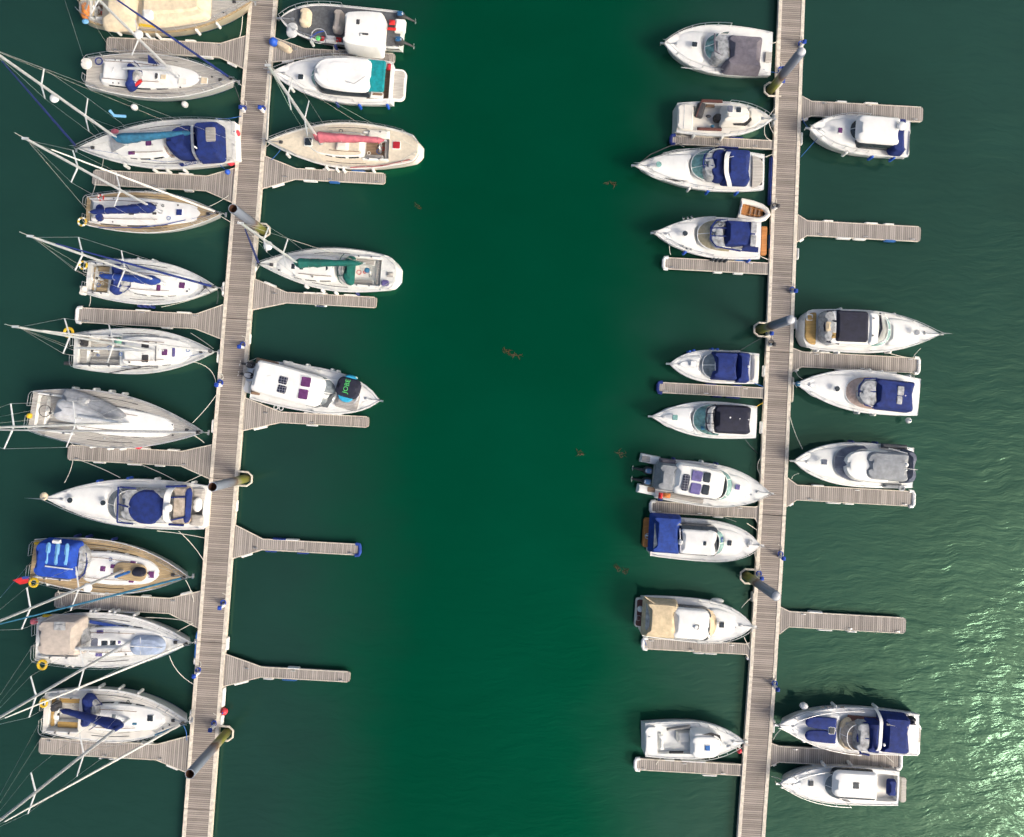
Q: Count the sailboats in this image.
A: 12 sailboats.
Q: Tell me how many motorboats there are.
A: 20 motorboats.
